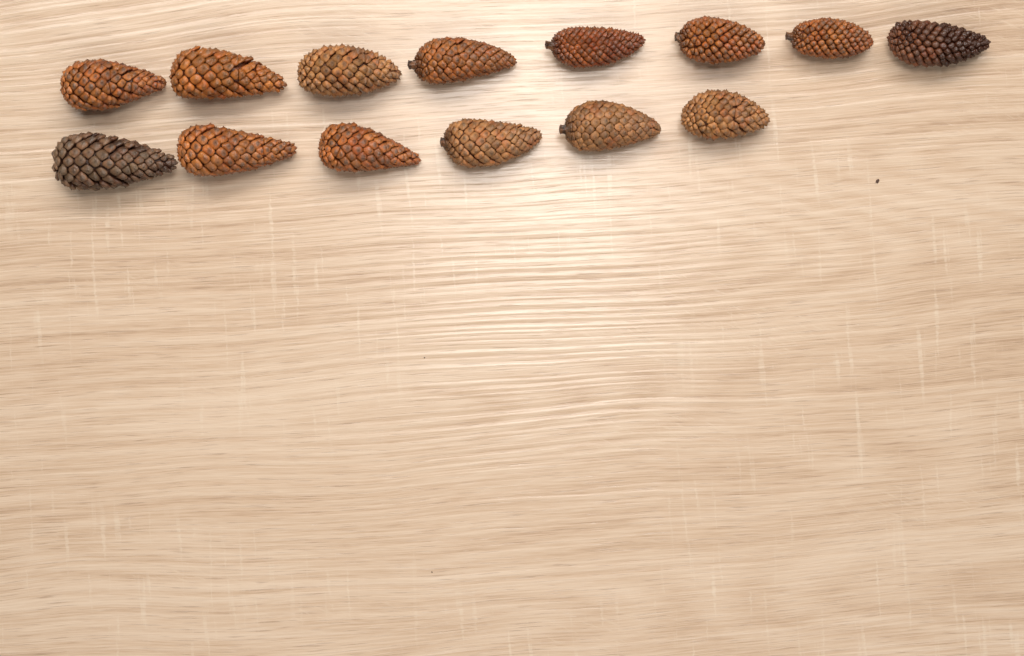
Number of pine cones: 14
